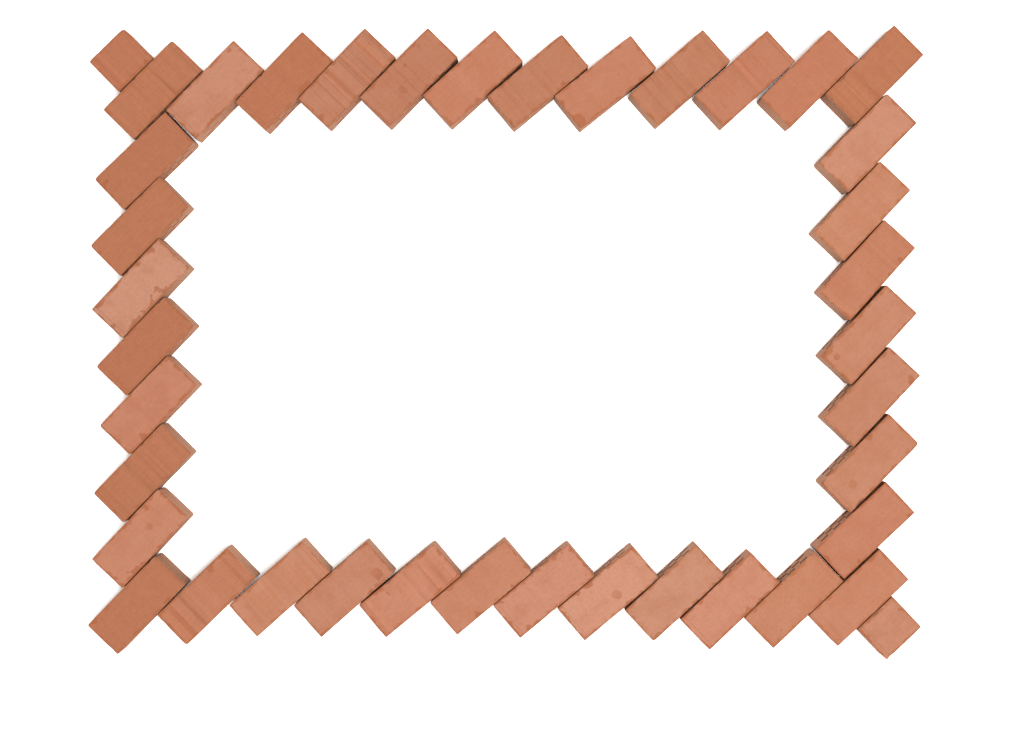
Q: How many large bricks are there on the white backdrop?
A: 38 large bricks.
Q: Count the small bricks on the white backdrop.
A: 2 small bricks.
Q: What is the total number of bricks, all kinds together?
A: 40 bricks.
